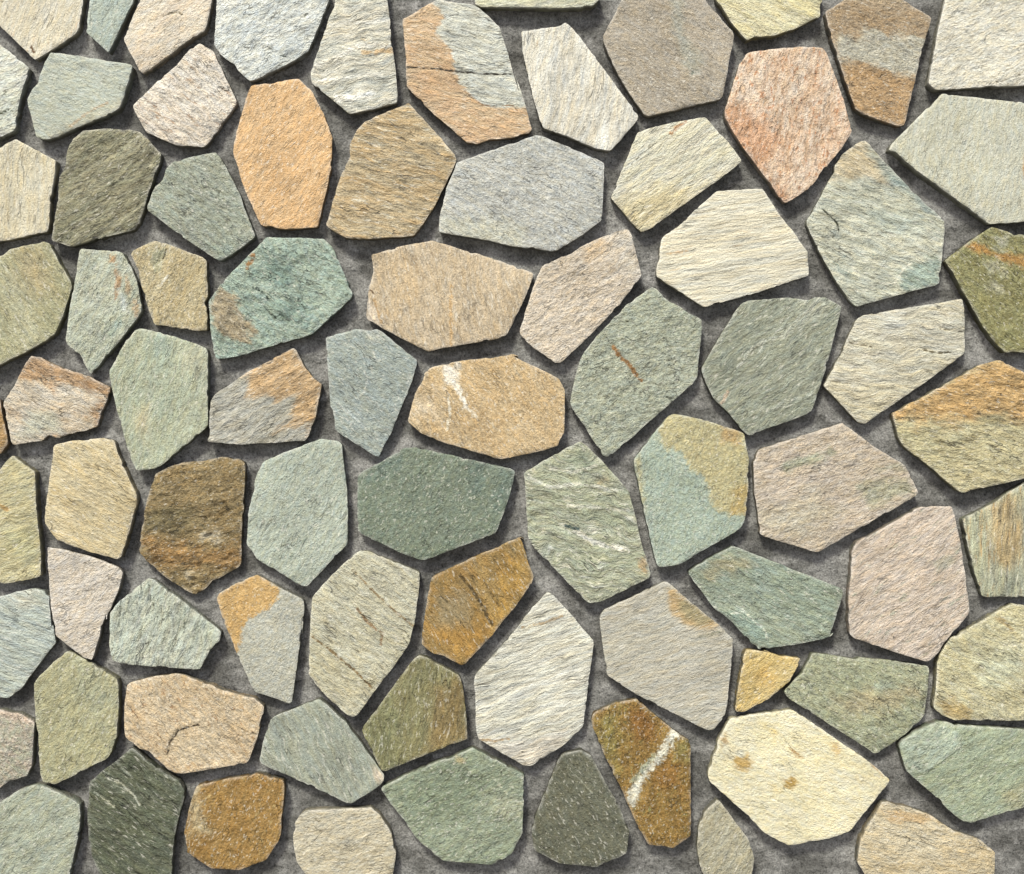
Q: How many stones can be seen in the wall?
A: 81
